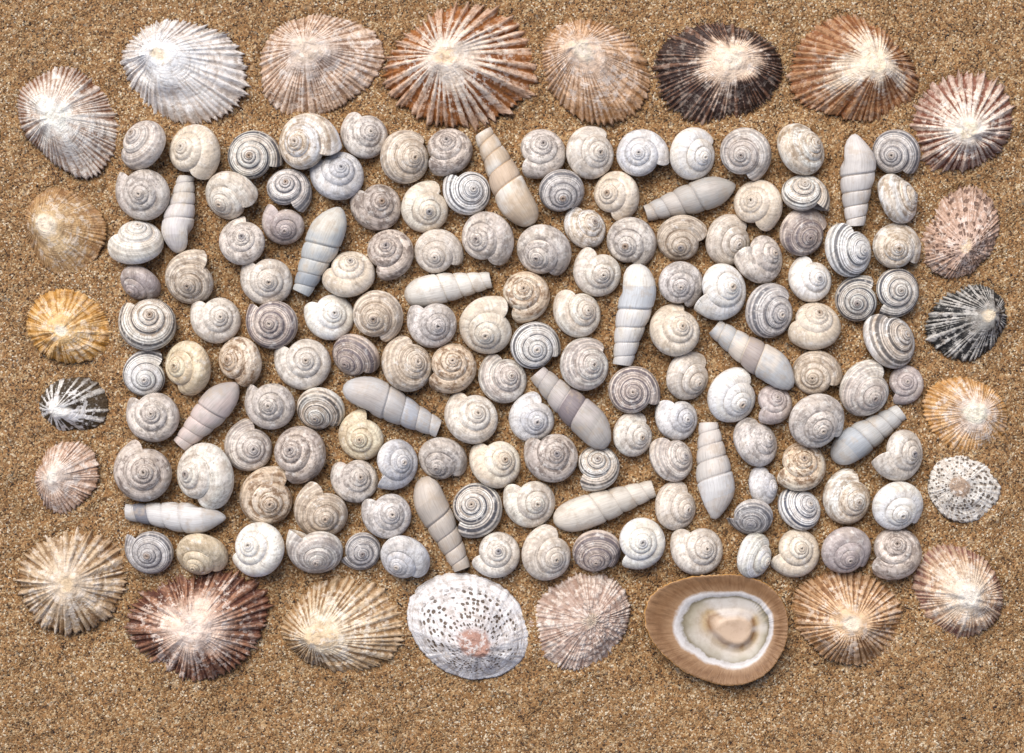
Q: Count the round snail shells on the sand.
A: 130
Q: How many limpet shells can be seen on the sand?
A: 24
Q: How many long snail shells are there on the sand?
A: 16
